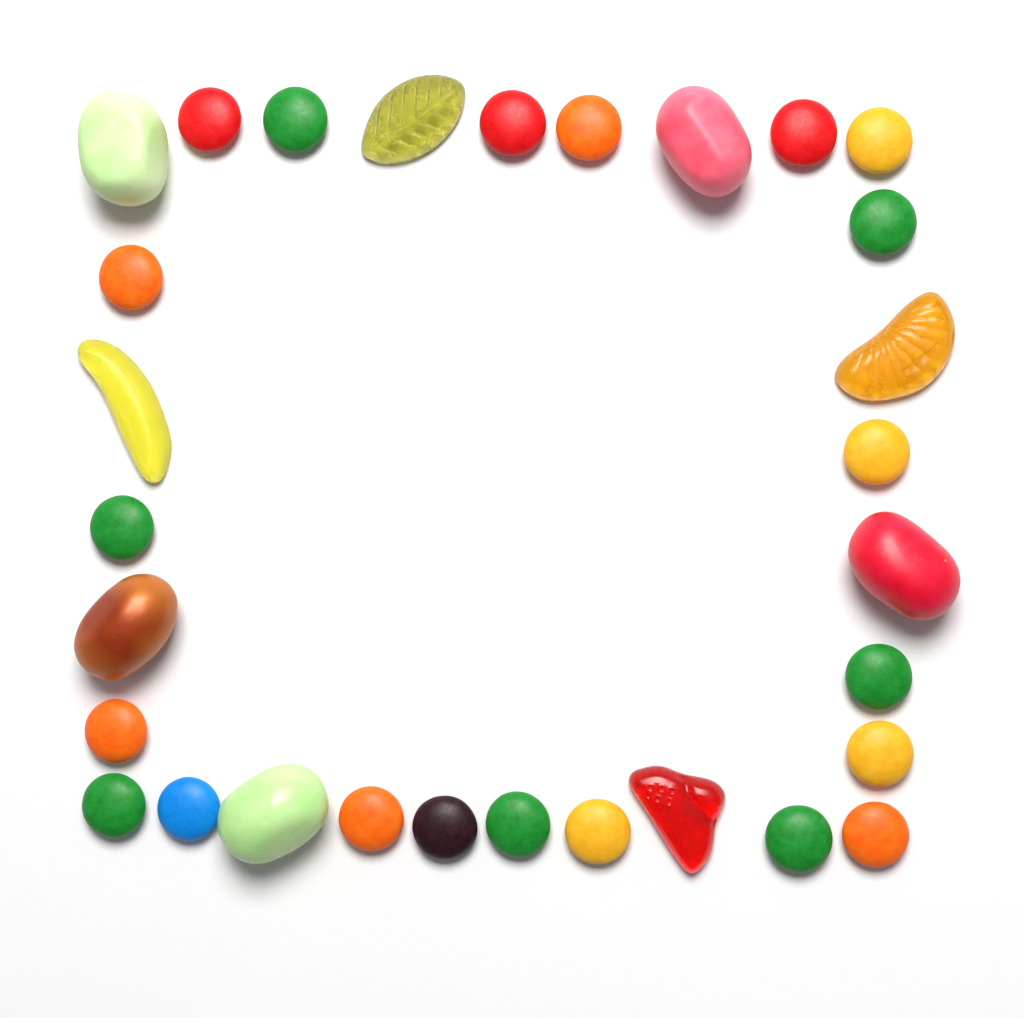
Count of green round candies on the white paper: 7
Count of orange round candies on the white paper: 5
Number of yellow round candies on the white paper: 4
